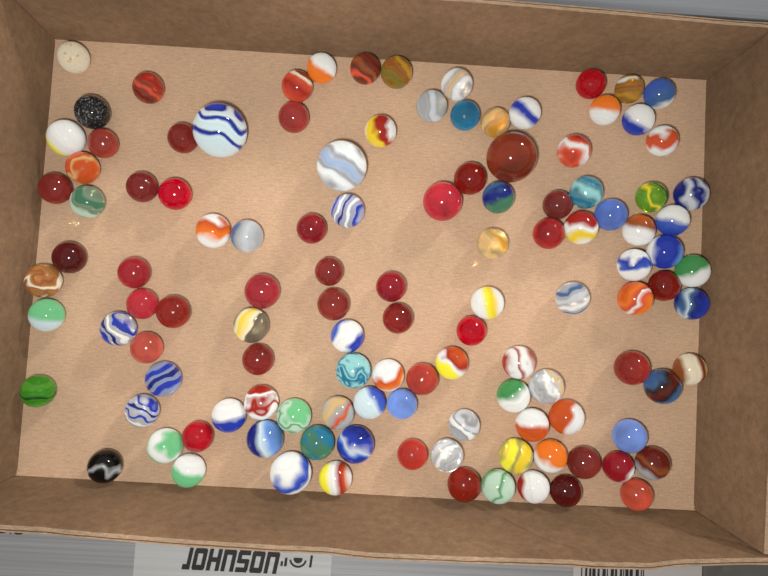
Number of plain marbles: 38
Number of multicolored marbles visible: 80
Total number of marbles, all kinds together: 118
